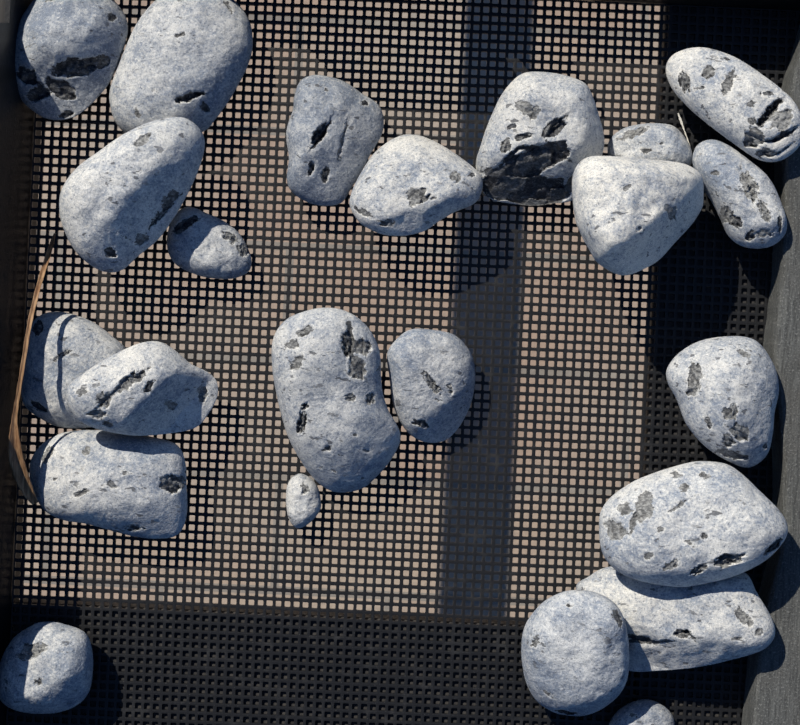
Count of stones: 23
